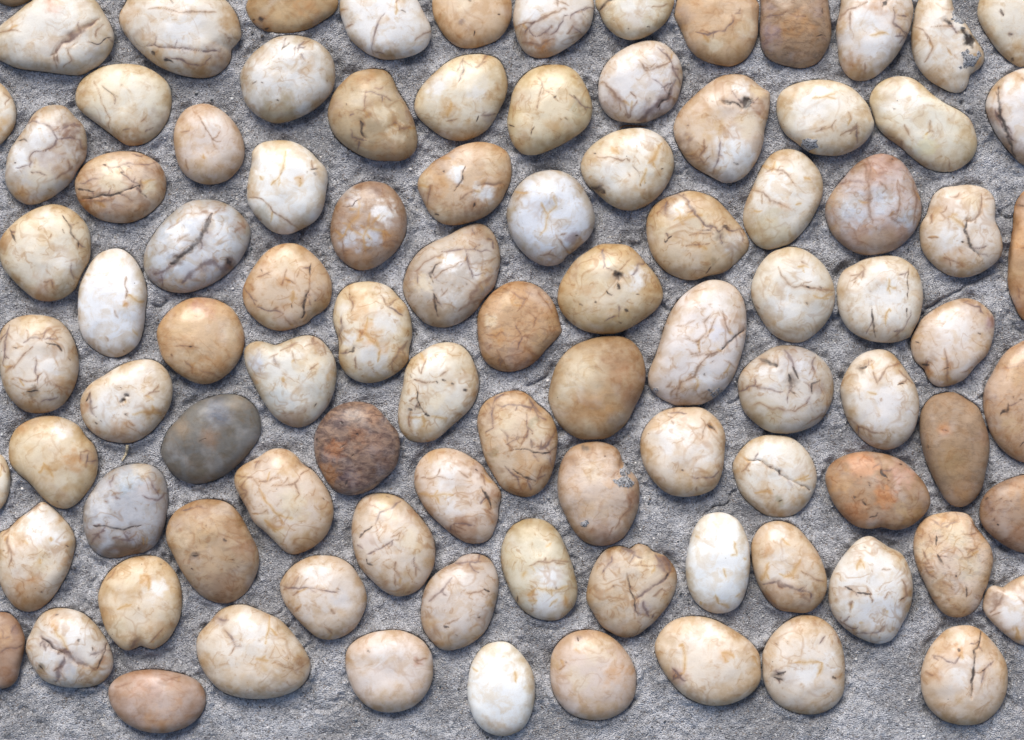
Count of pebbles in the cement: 95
